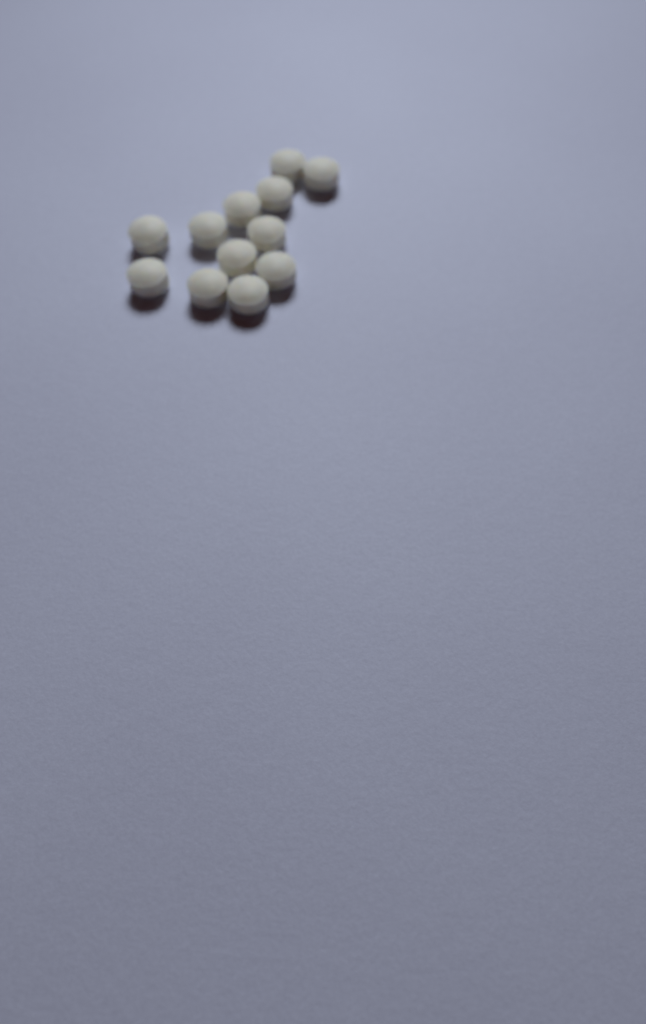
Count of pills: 12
